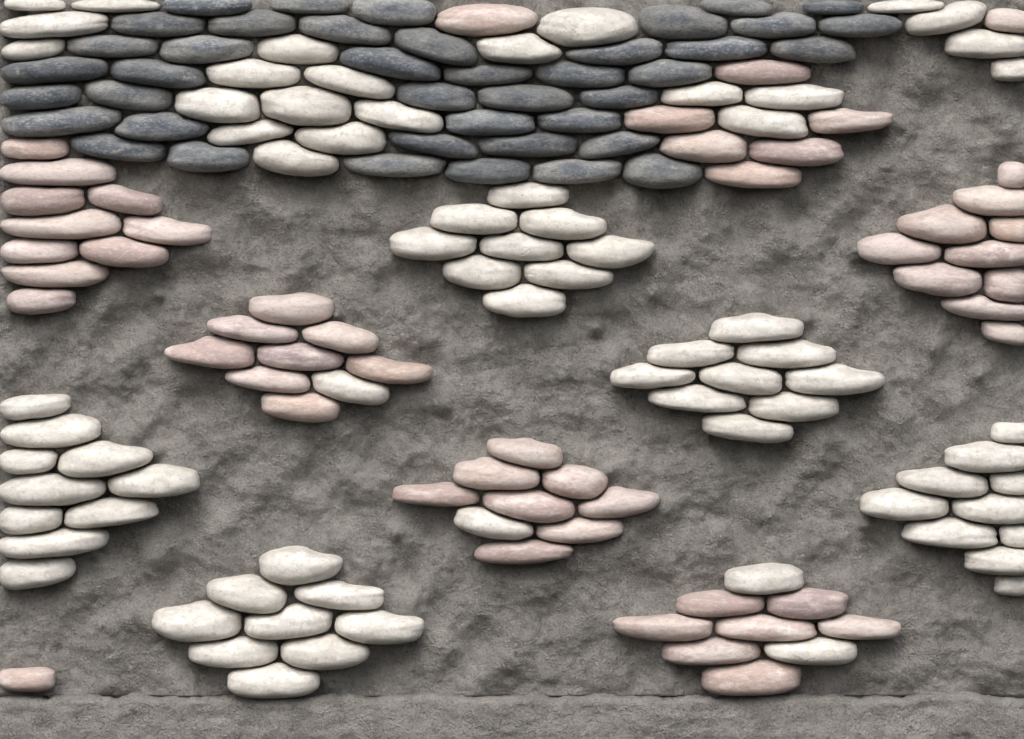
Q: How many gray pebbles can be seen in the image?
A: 41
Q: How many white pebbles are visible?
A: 73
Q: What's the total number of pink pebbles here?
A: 52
